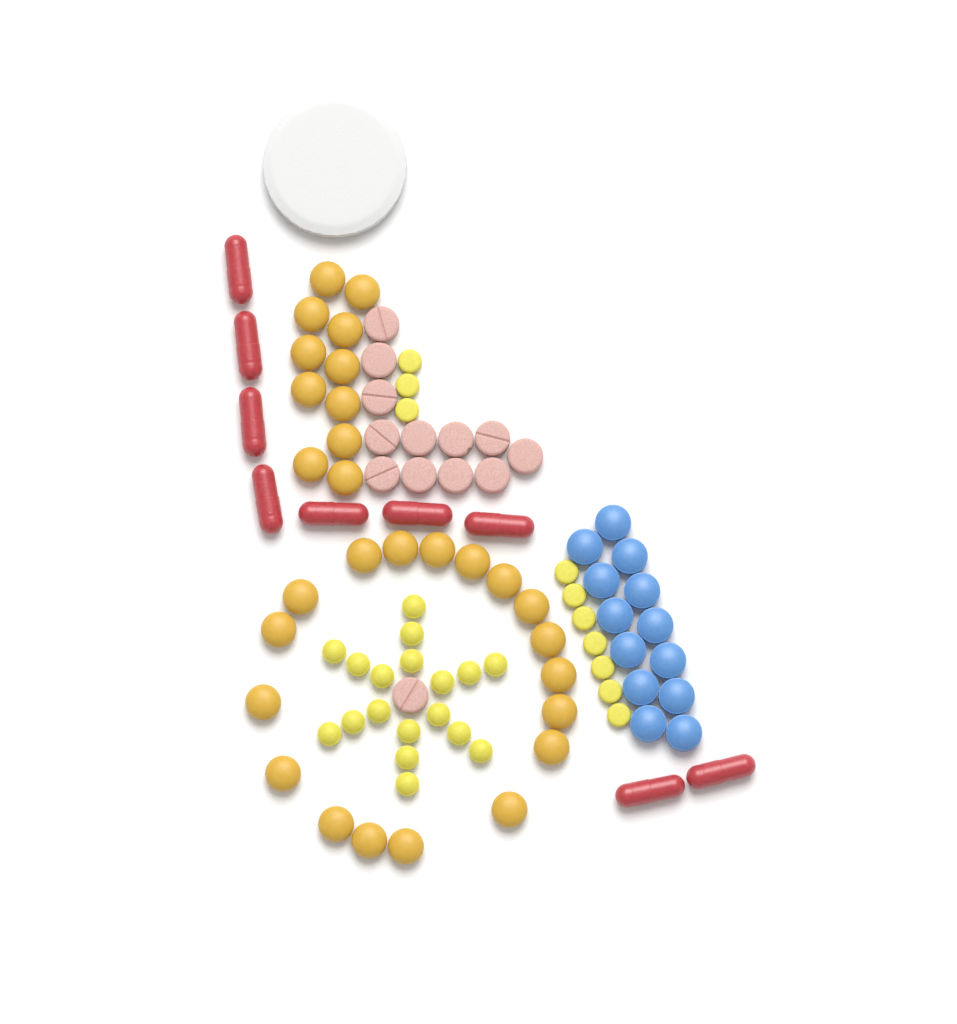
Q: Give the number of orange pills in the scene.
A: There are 29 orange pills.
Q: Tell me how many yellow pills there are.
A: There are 28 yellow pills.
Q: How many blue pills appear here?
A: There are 13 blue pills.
